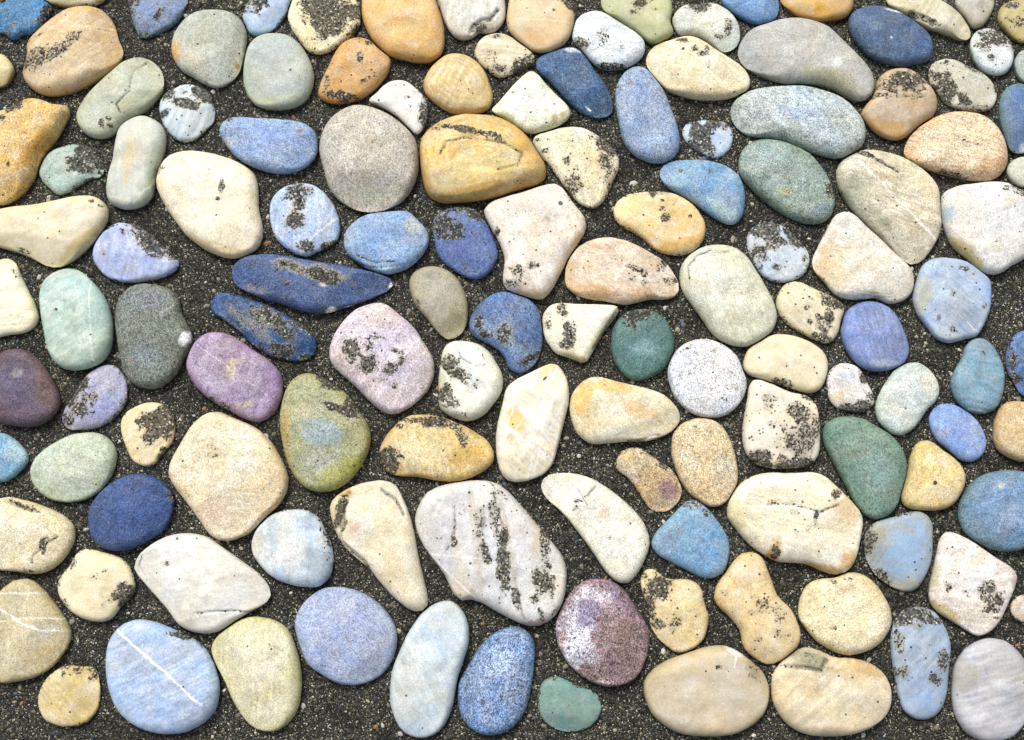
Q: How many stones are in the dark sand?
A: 132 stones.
